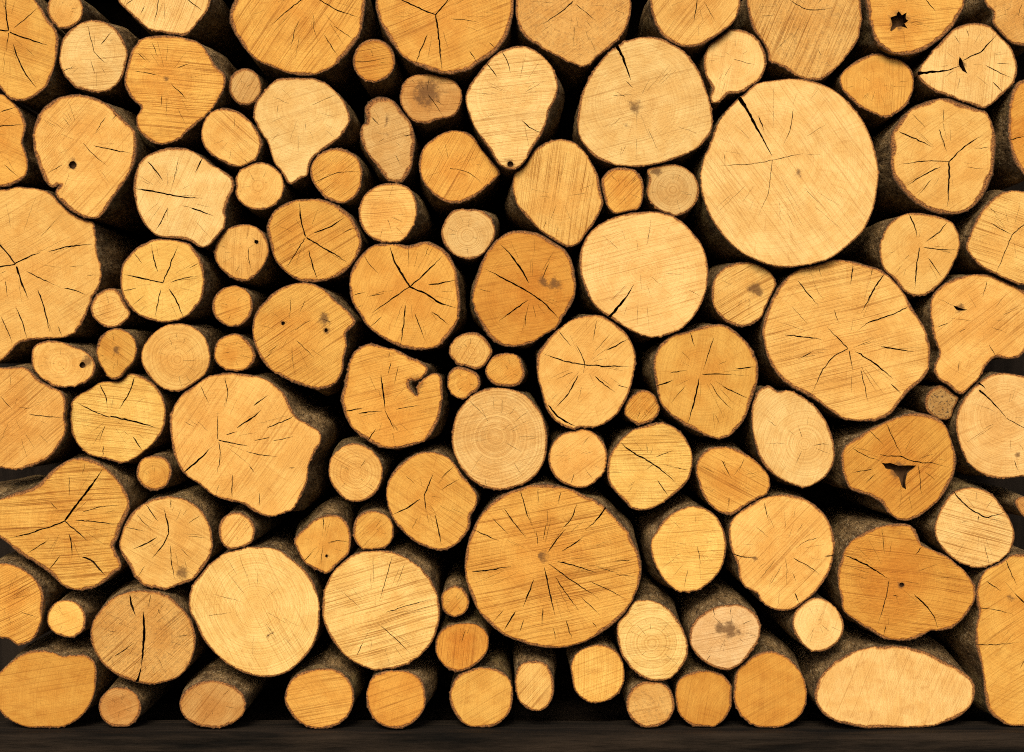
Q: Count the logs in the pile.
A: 111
